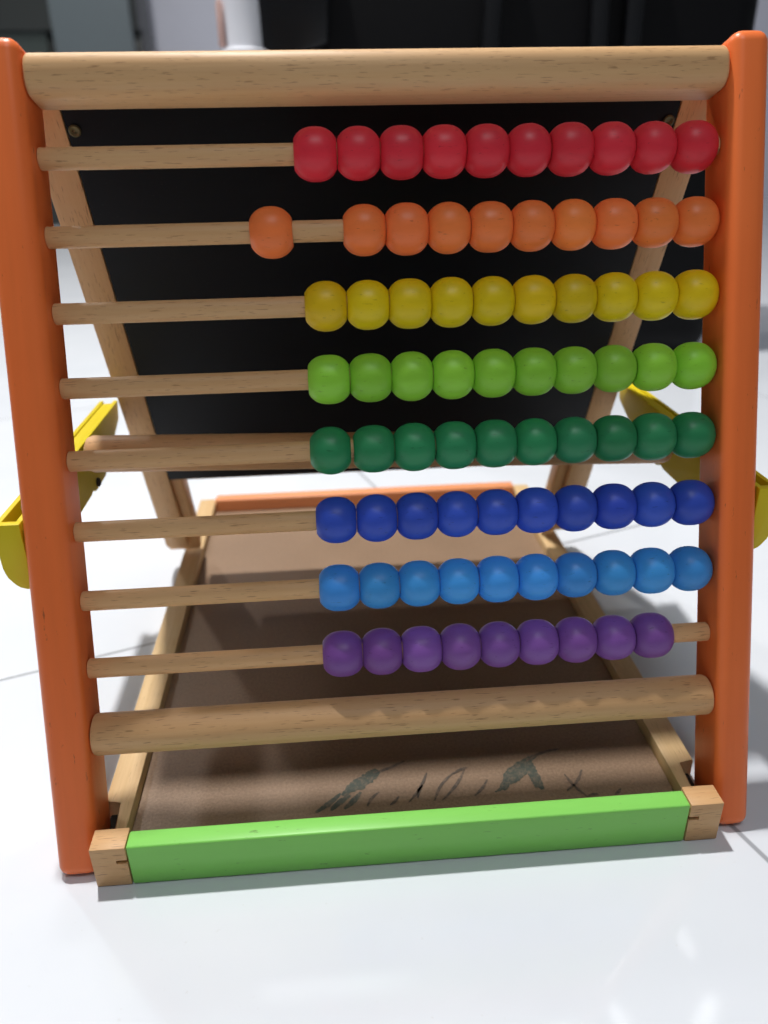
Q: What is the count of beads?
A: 79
